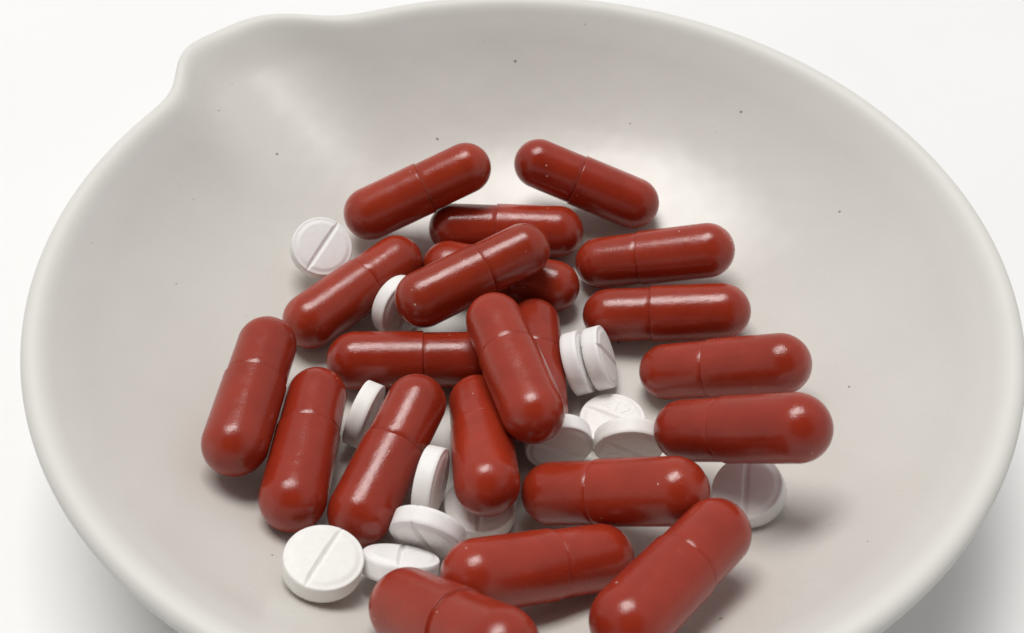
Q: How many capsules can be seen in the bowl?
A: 21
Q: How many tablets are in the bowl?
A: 14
